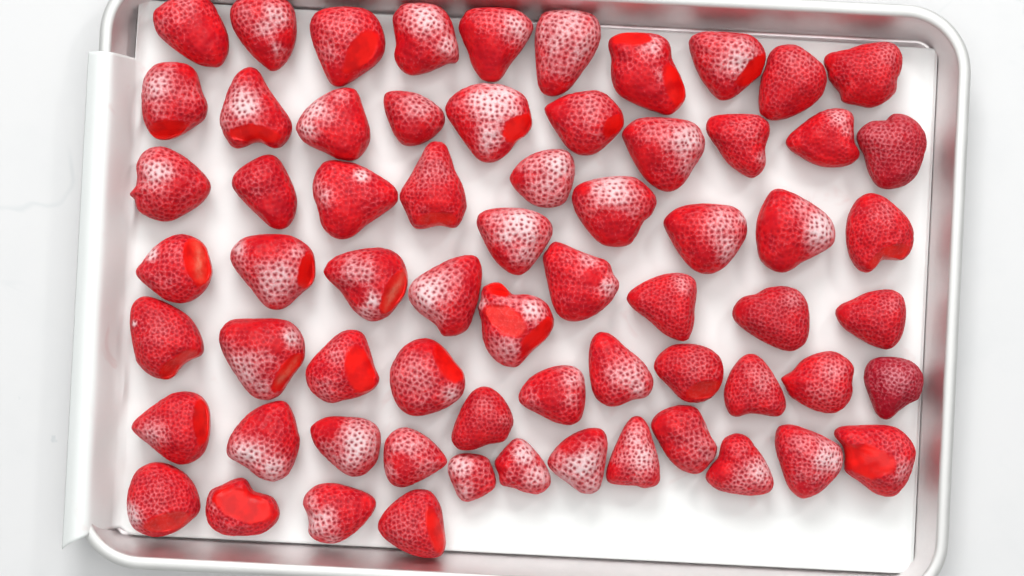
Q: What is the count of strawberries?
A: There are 66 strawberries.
